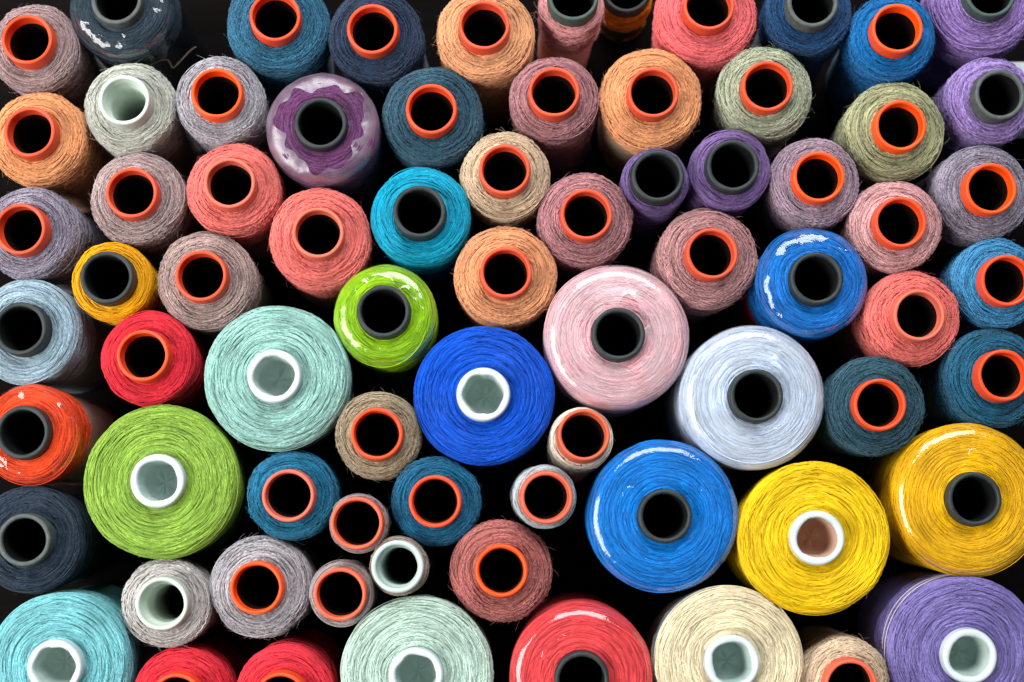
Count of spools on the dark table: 74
